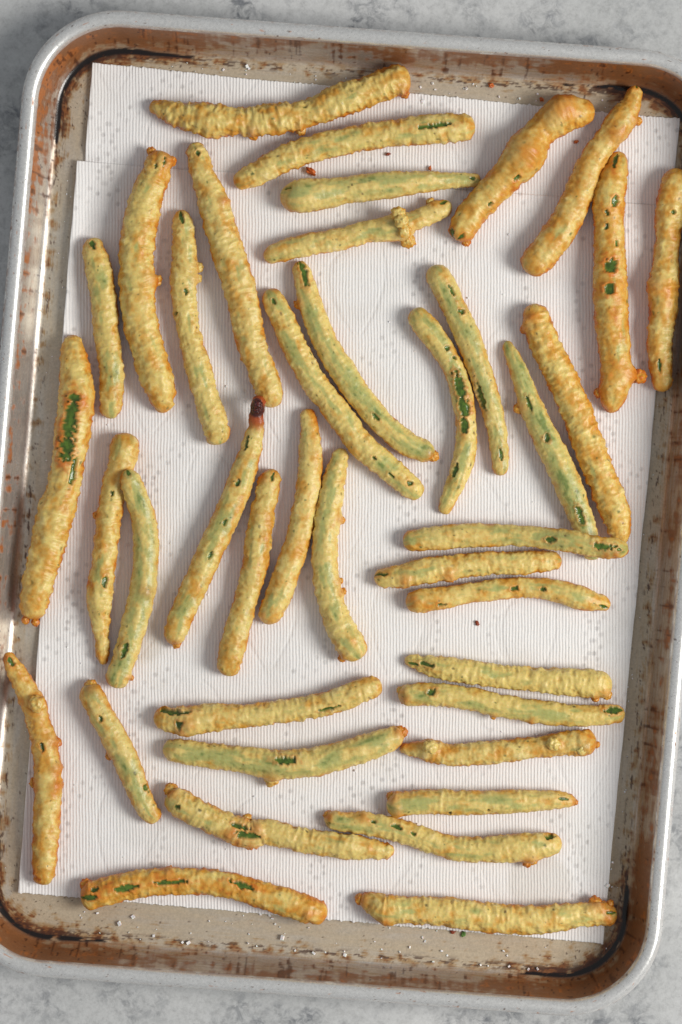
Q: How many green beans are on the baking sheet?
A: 40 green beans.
